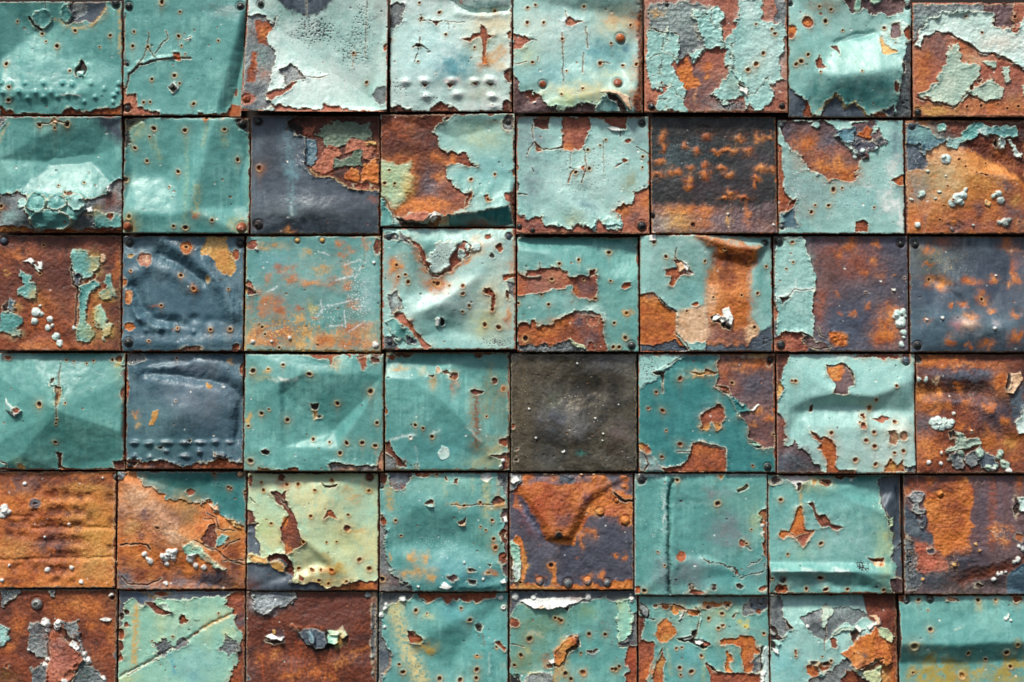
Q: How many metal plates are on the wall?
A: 48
